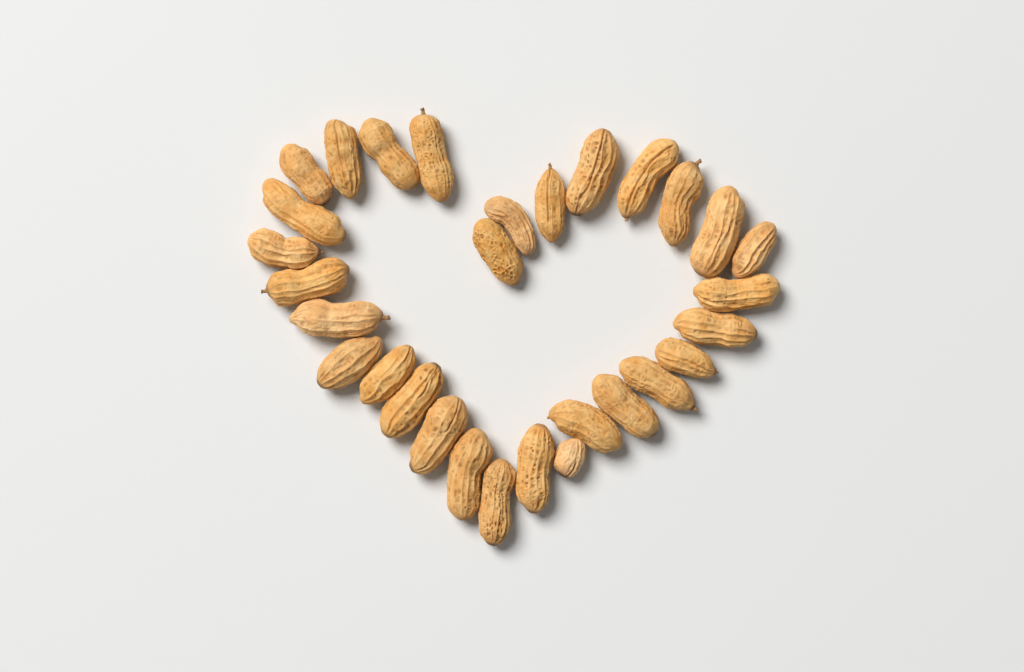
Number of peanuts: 30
